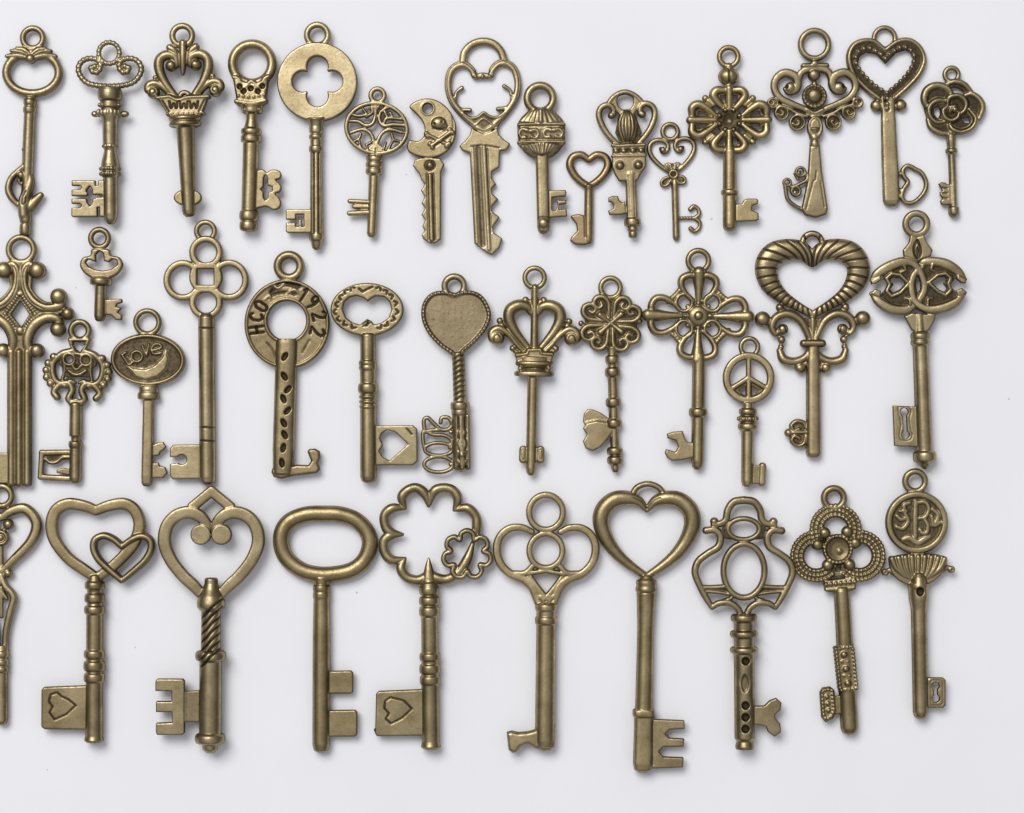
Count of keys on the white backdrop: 40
